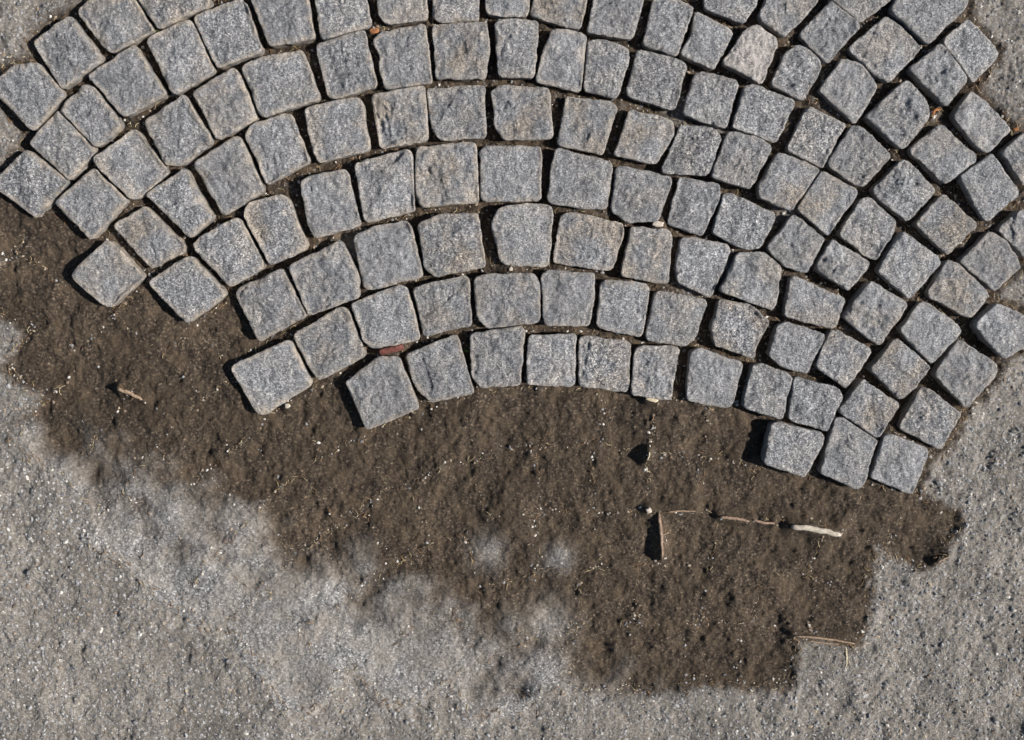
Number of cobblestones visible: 126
